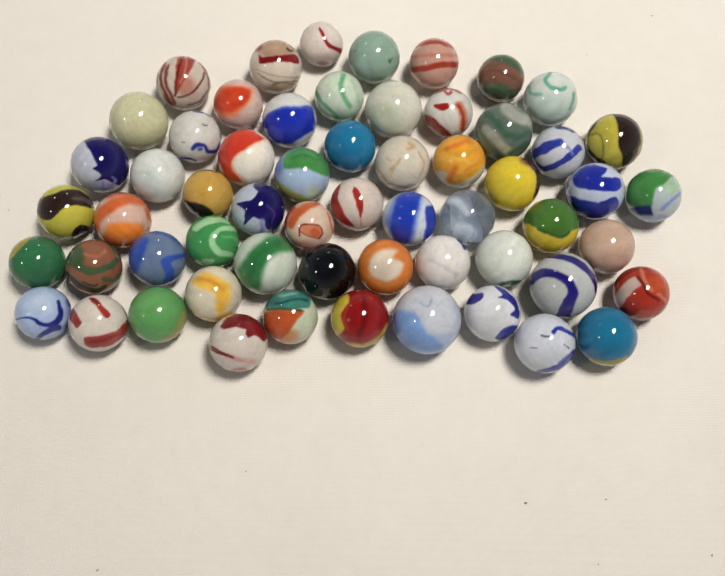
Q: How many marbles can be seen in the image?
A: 59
